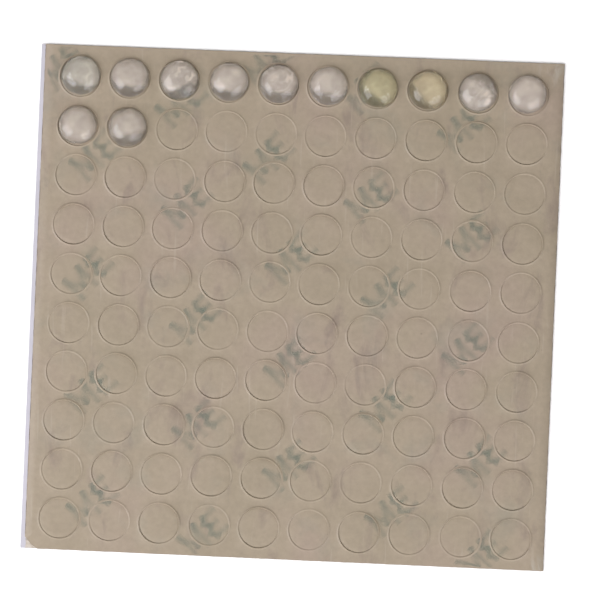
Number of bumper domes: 12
